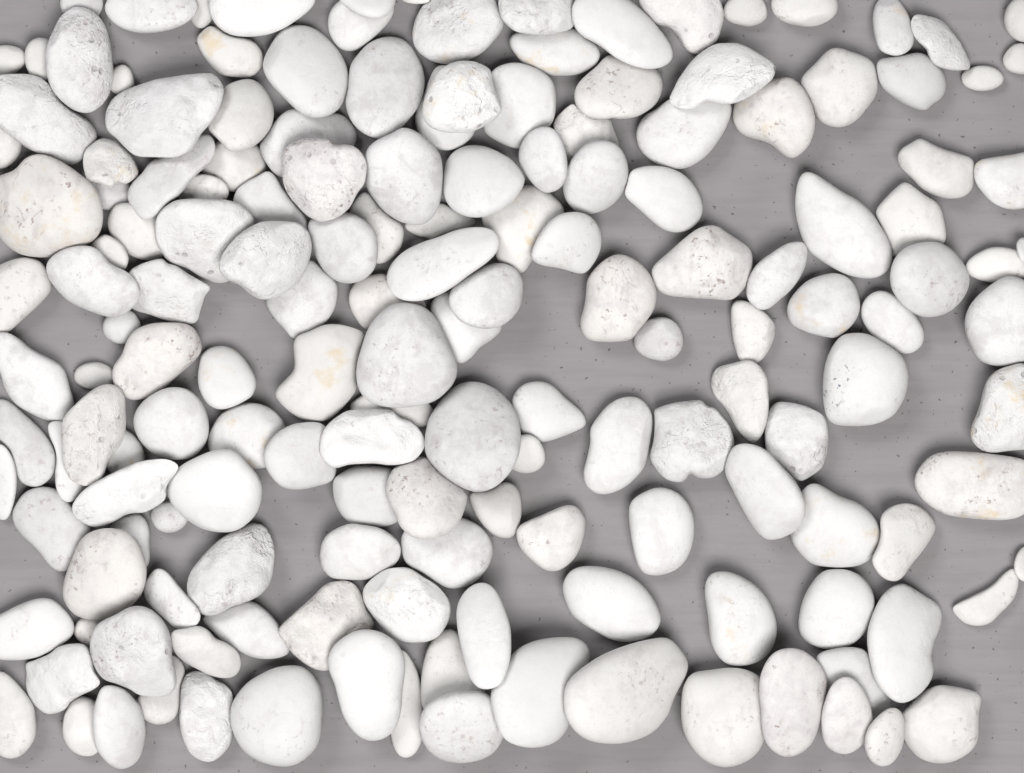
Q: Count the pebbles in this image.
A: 164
